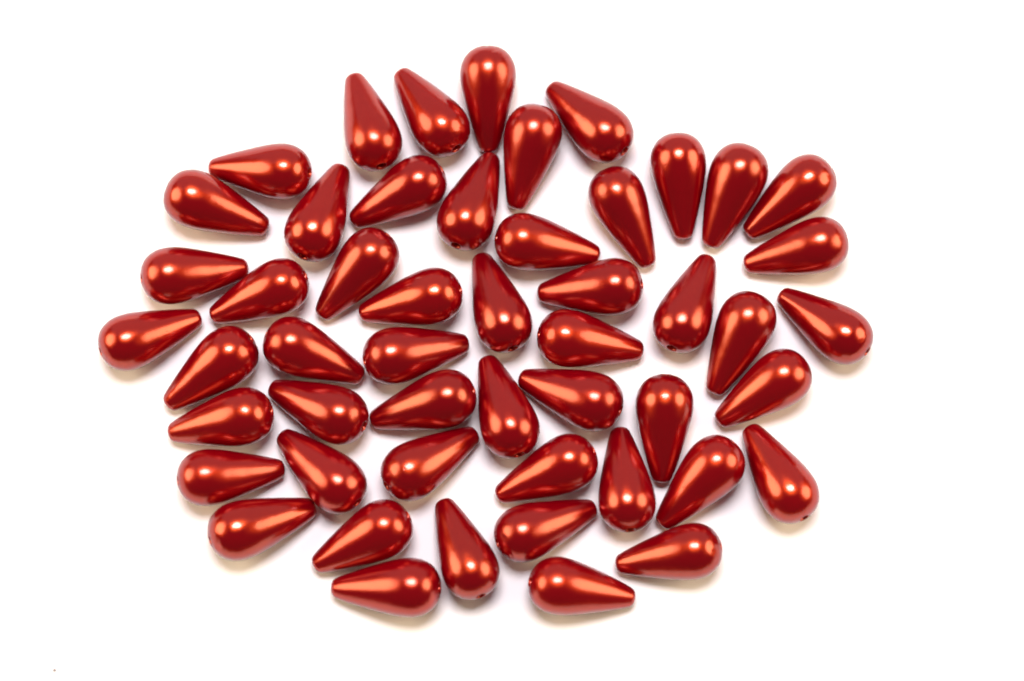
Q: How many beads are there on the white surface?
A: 51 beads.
